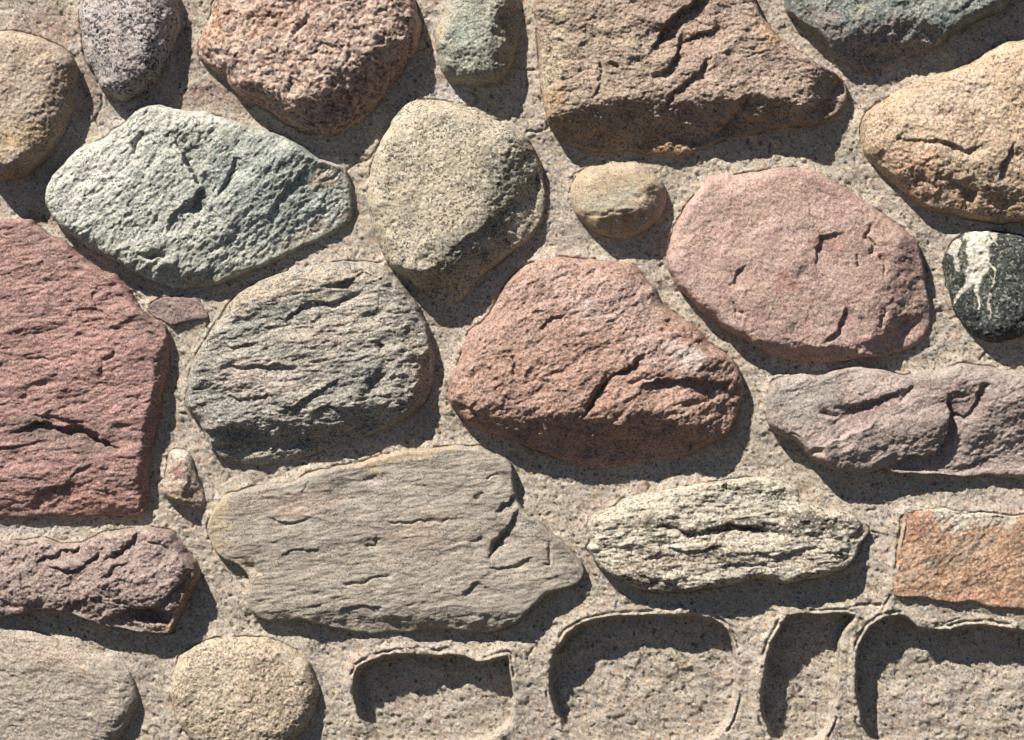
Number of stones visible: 24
